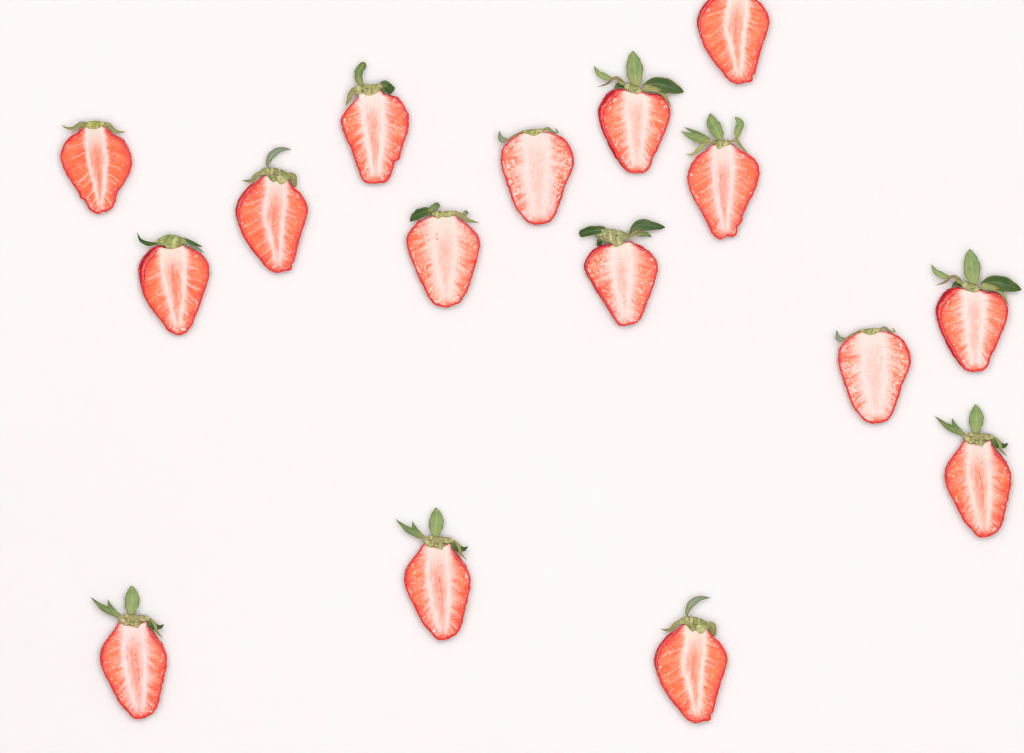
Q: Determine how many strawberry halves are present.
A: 16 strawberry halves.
